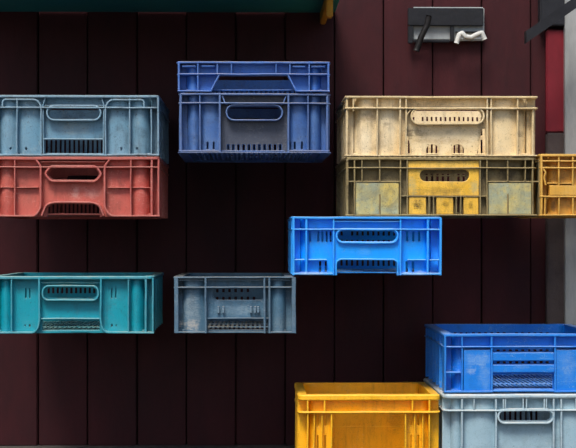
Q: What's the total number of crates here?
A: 13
